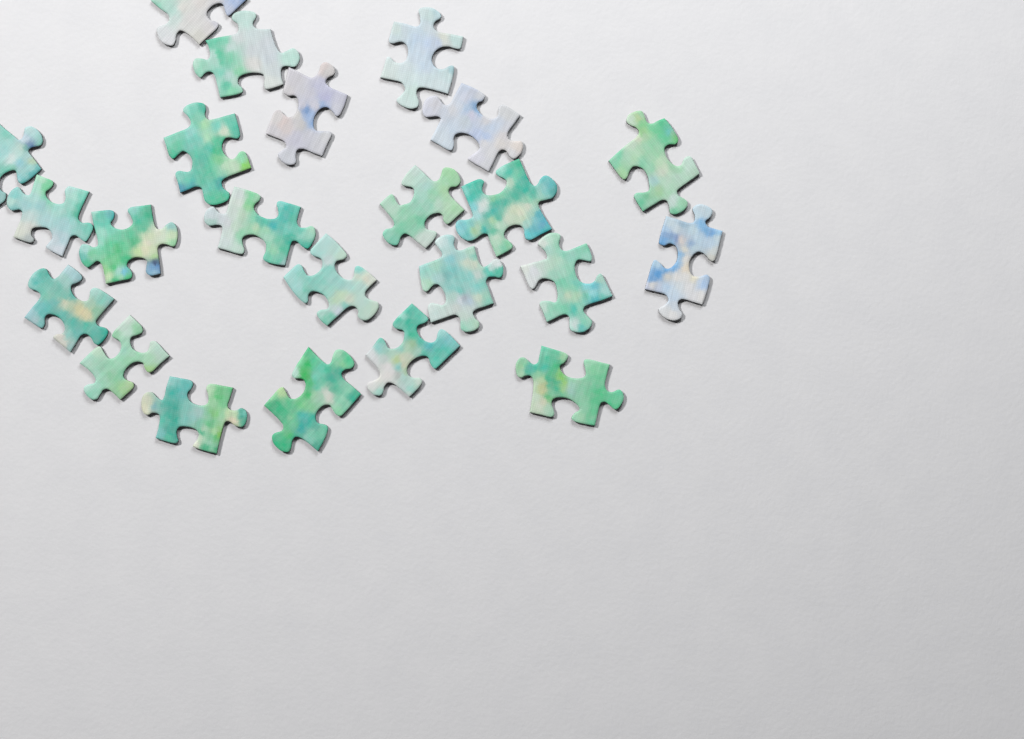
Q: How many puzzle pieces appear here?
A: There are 23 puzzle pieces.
